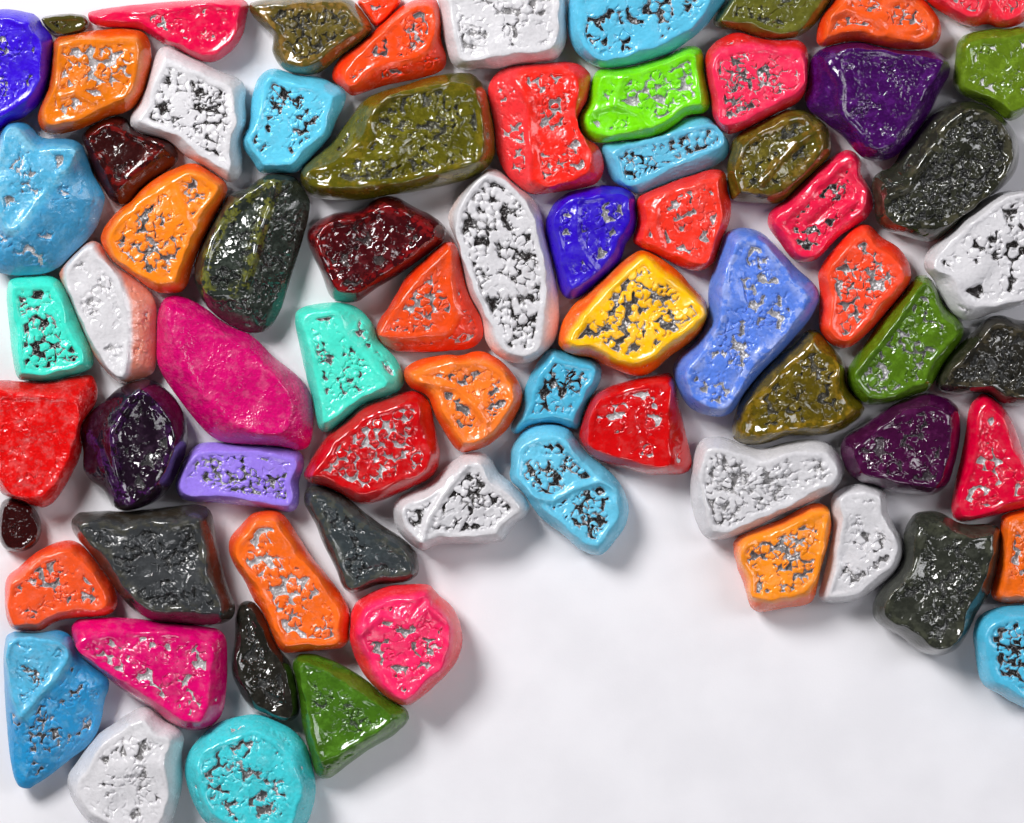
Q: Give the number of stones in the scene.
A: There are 73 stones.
